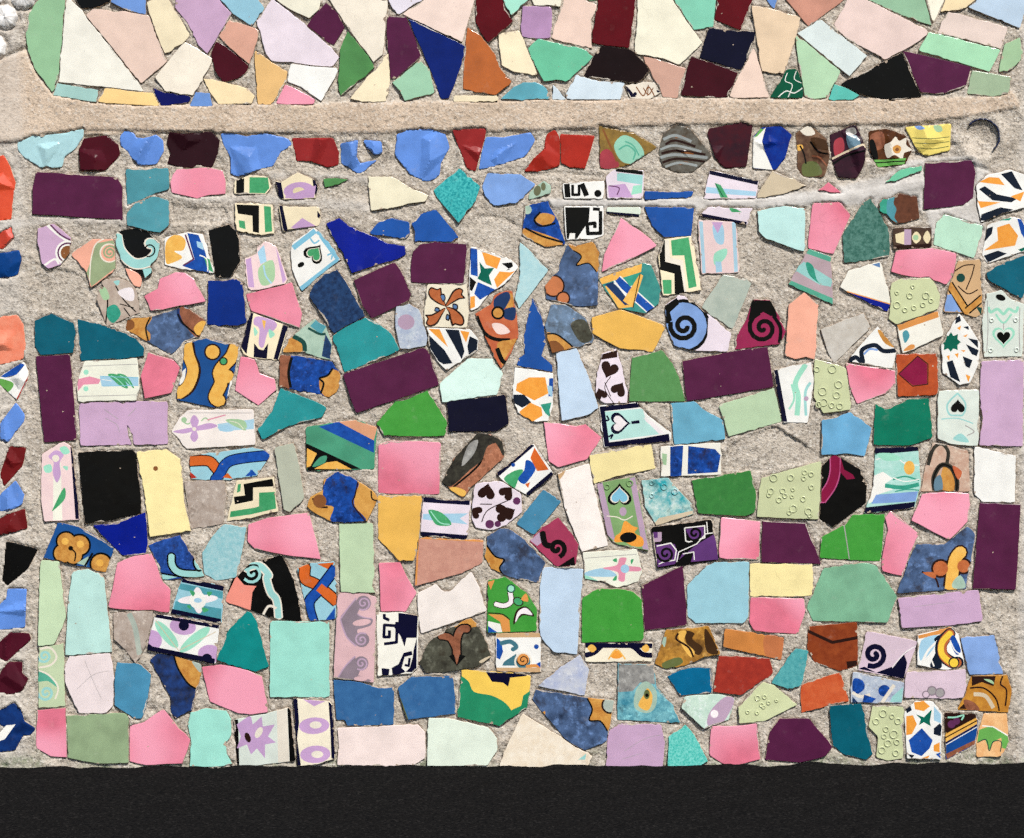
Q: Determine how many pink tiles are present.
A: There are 24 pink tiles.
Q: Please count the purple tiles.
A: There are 14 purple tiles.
